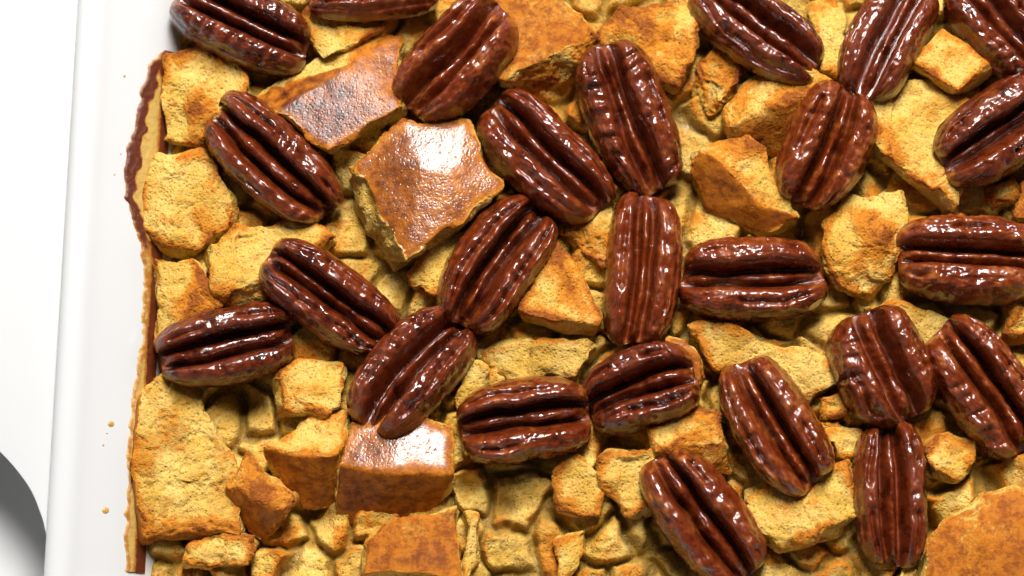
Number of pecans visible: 25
